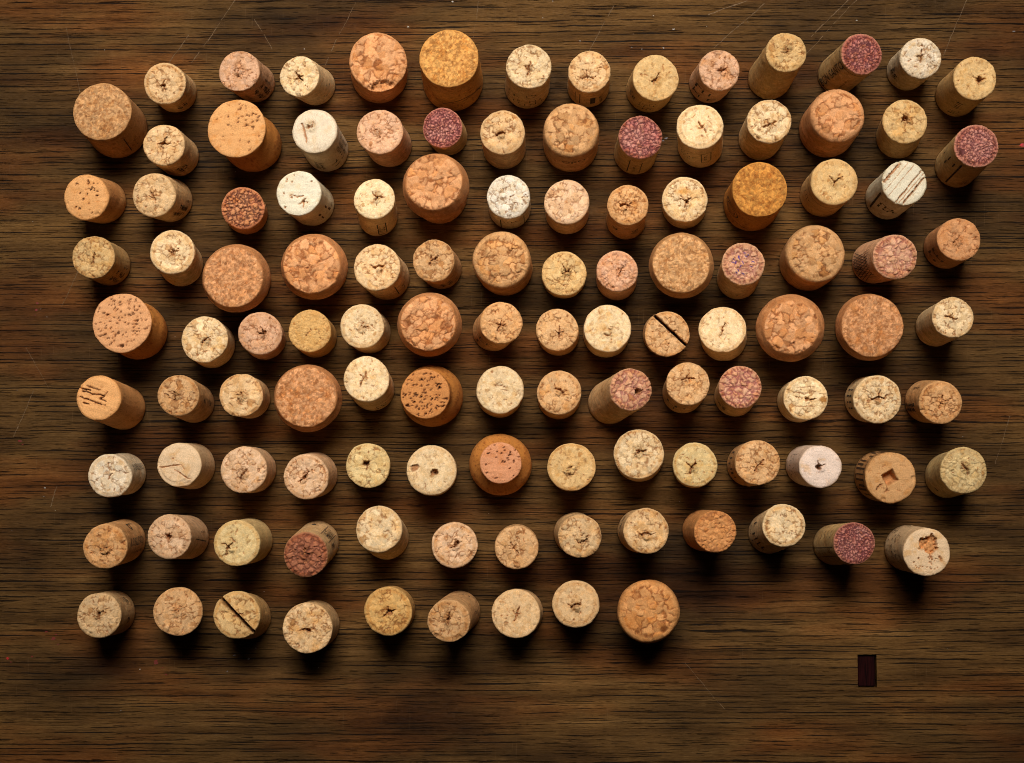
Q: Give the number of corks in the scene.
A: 118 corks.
